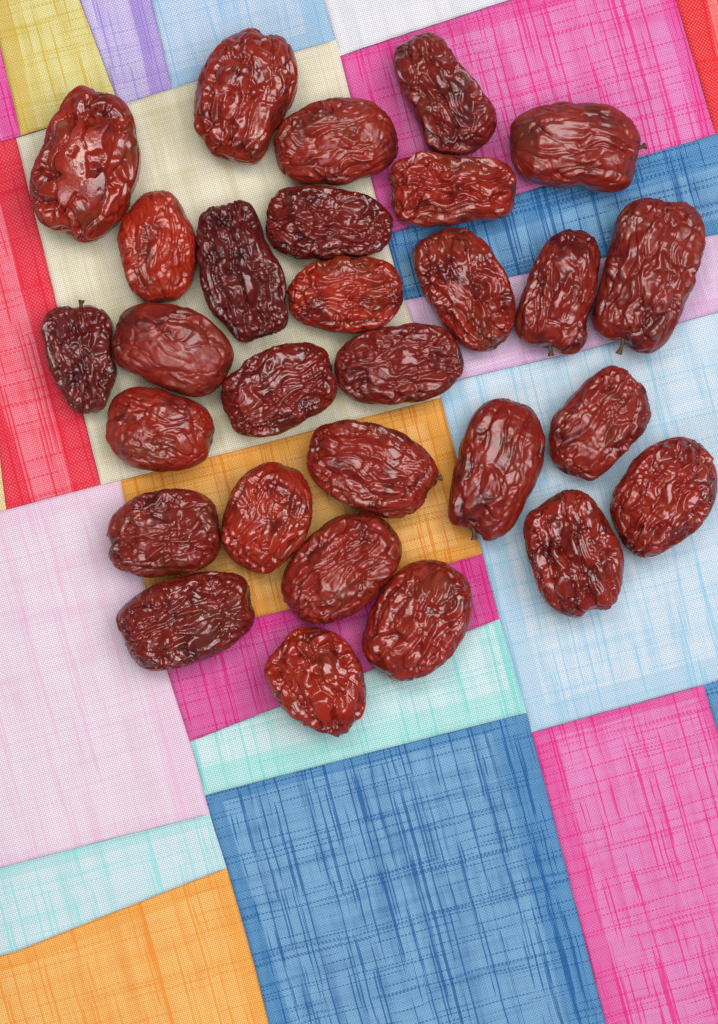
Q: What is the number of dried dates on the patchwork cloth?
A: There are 29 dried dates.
